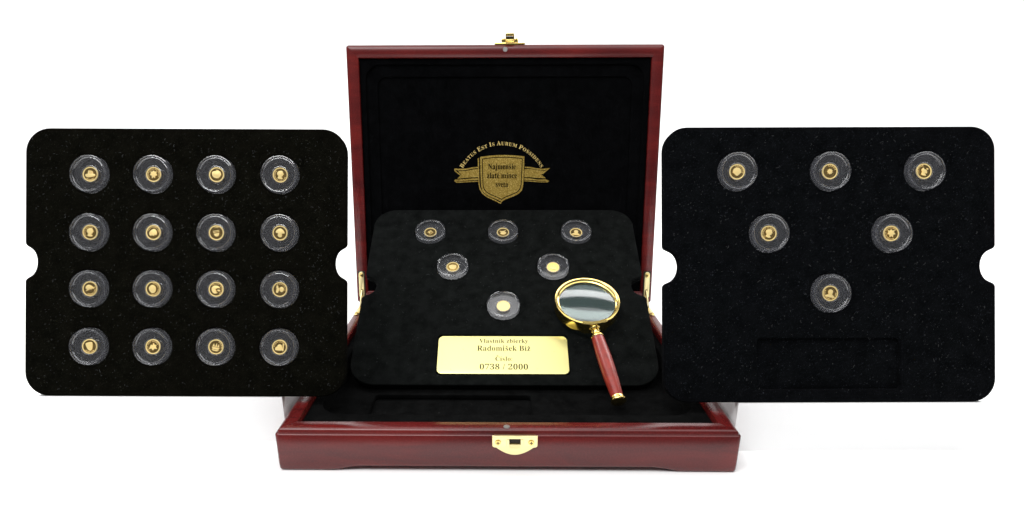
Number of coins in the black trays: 28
